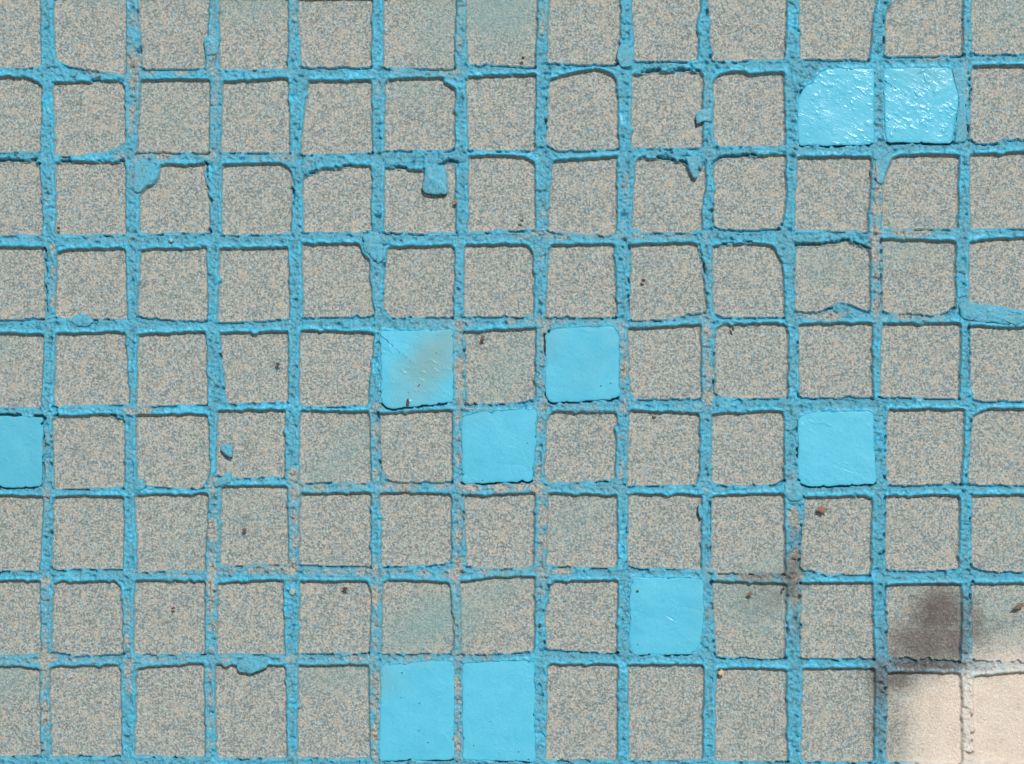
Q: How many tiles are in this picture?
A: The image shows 10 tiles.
